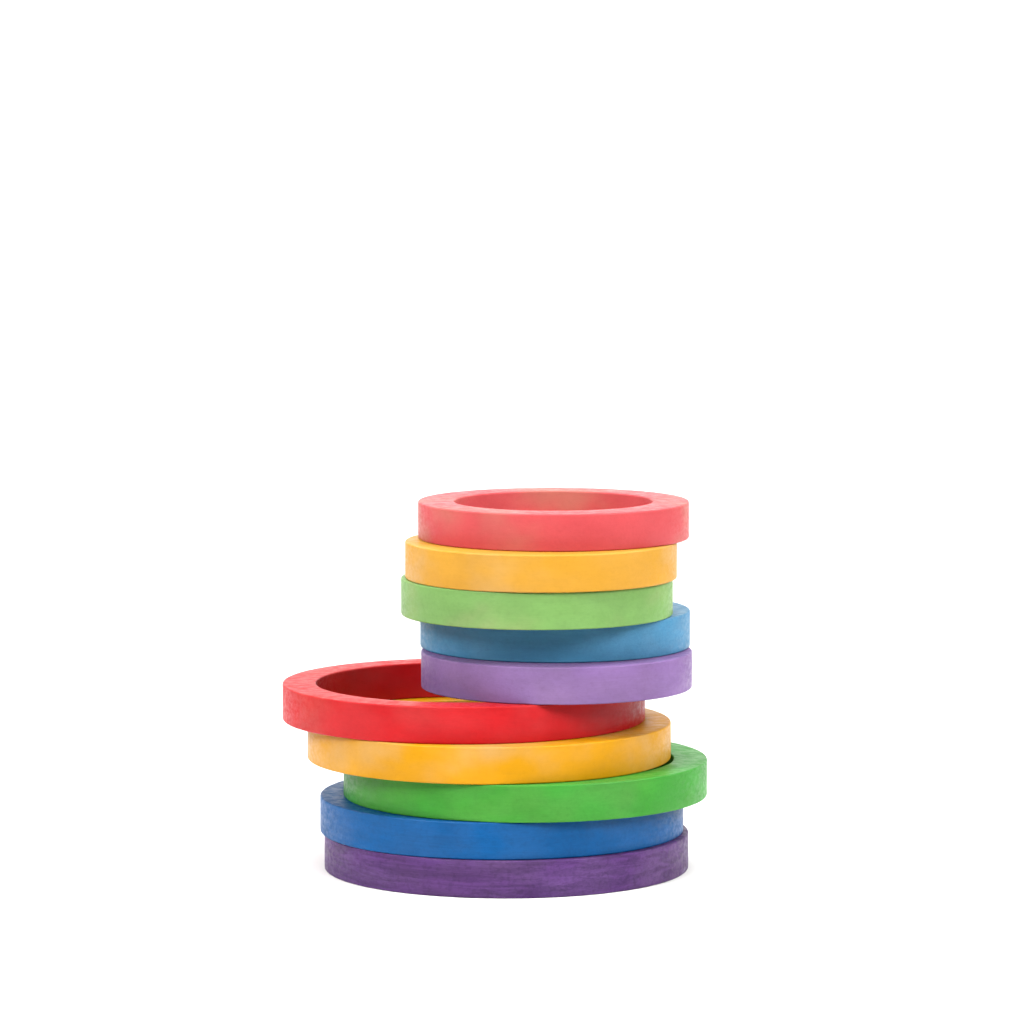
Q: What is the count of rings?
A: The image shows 10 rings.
